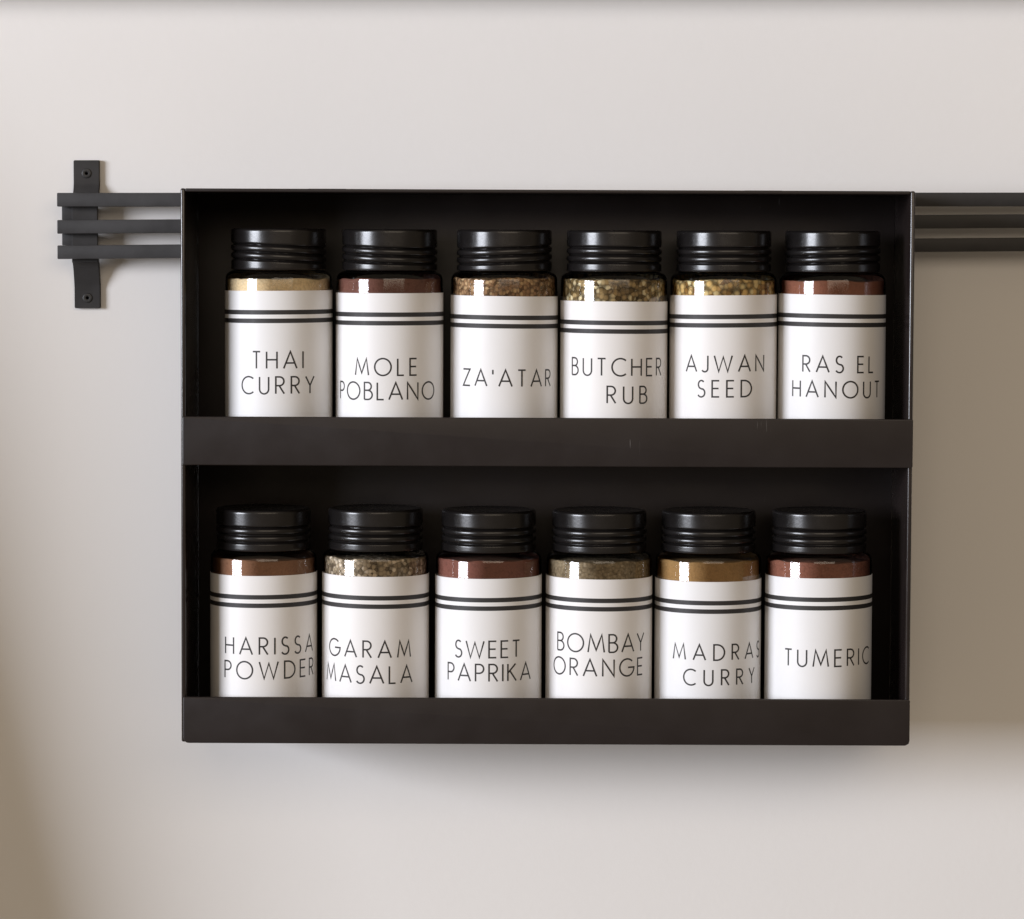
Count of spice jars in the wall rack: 12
